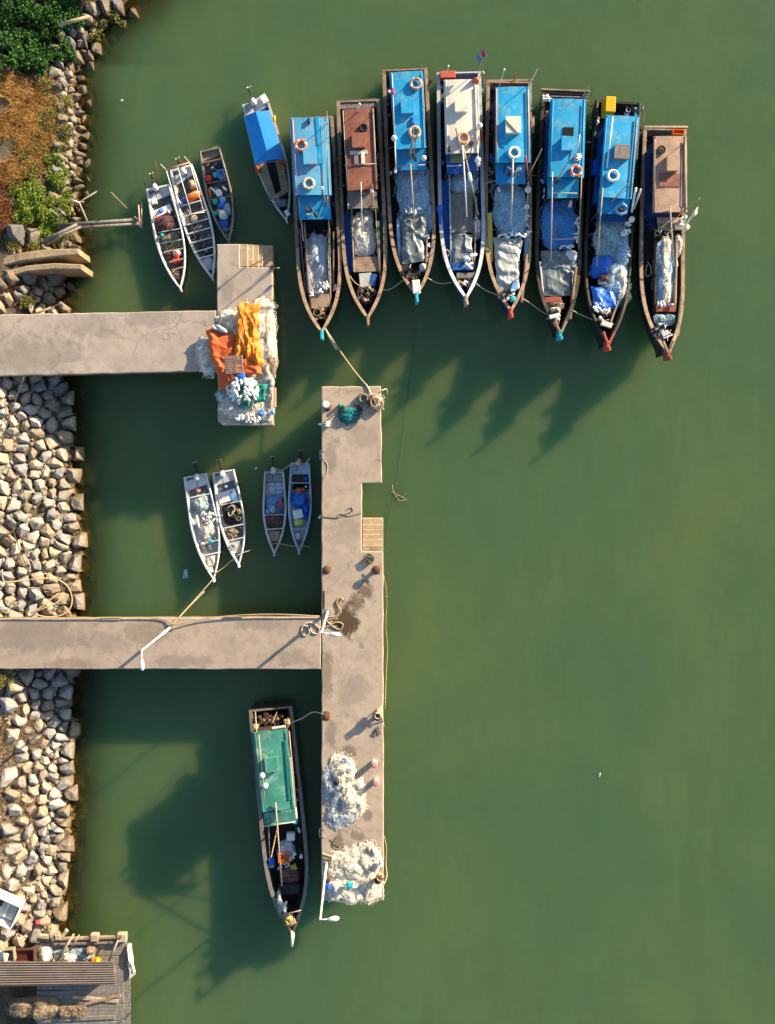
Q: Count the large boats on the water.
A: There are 9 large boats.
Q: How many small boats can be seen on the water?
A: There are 8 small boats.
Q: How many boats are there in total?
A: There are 17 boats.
